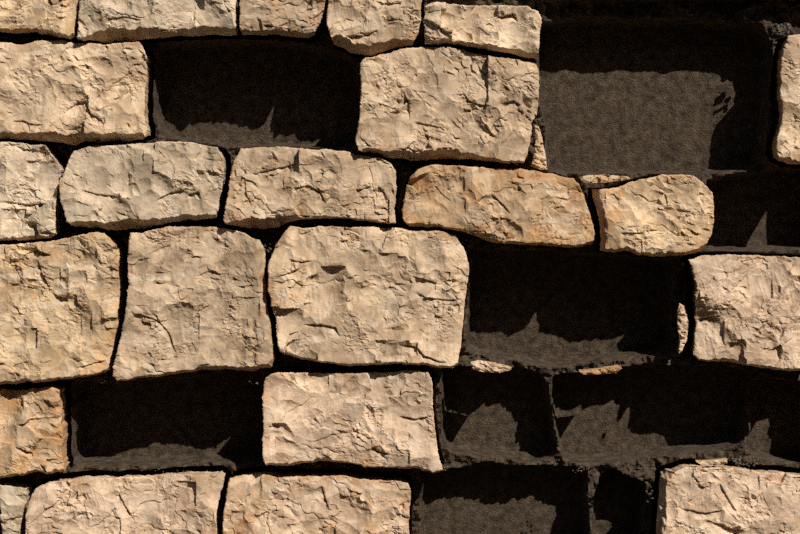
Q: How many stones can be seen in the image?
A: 29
